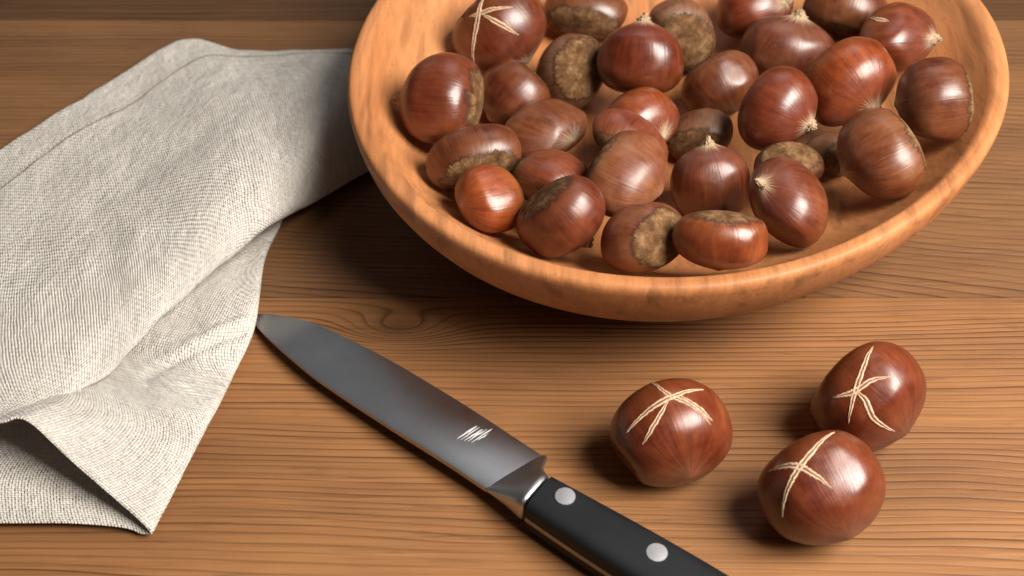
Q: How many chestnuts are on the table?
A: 34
